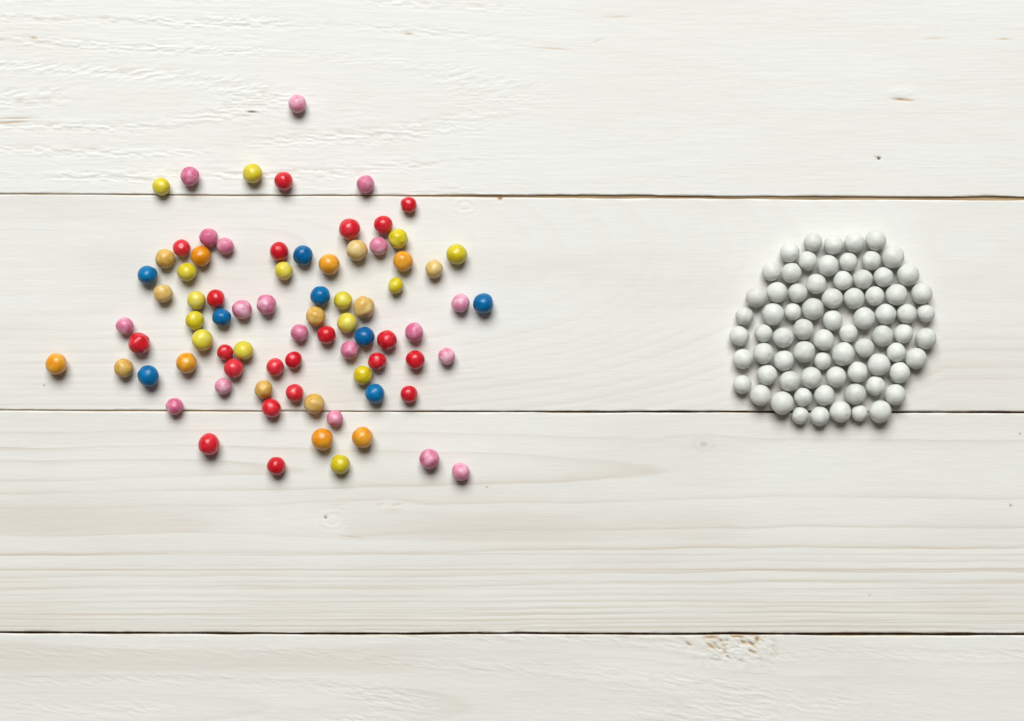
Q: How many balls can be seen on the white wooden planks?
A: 151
